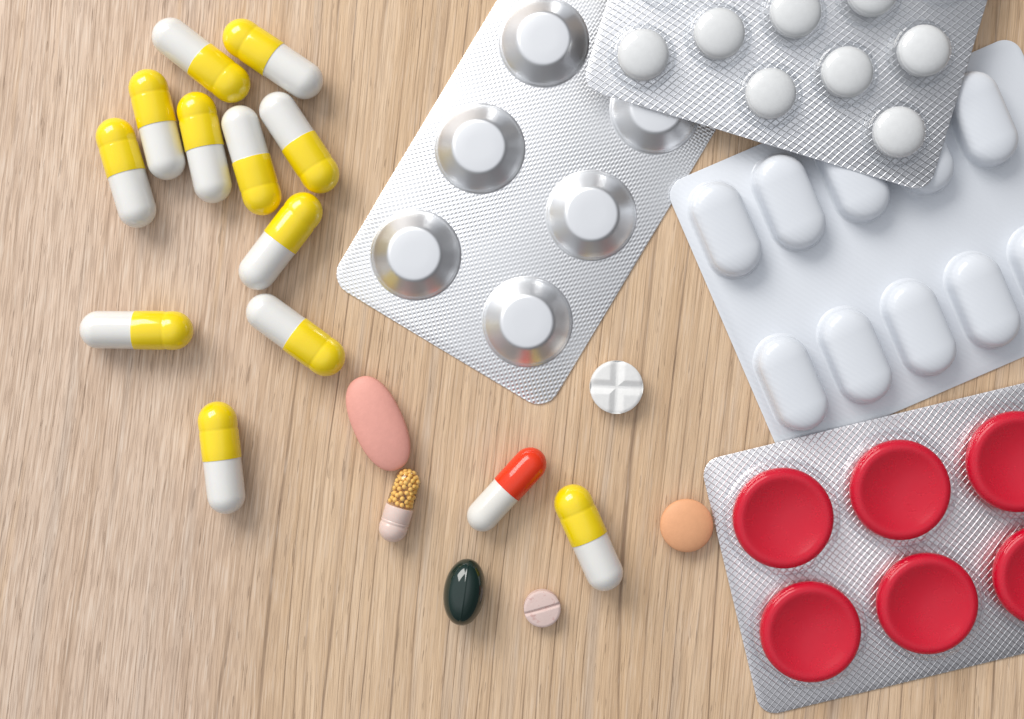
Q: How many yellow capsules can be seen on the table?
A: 12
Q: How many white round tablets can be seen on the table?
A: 9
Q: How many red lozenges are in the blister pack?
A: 6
